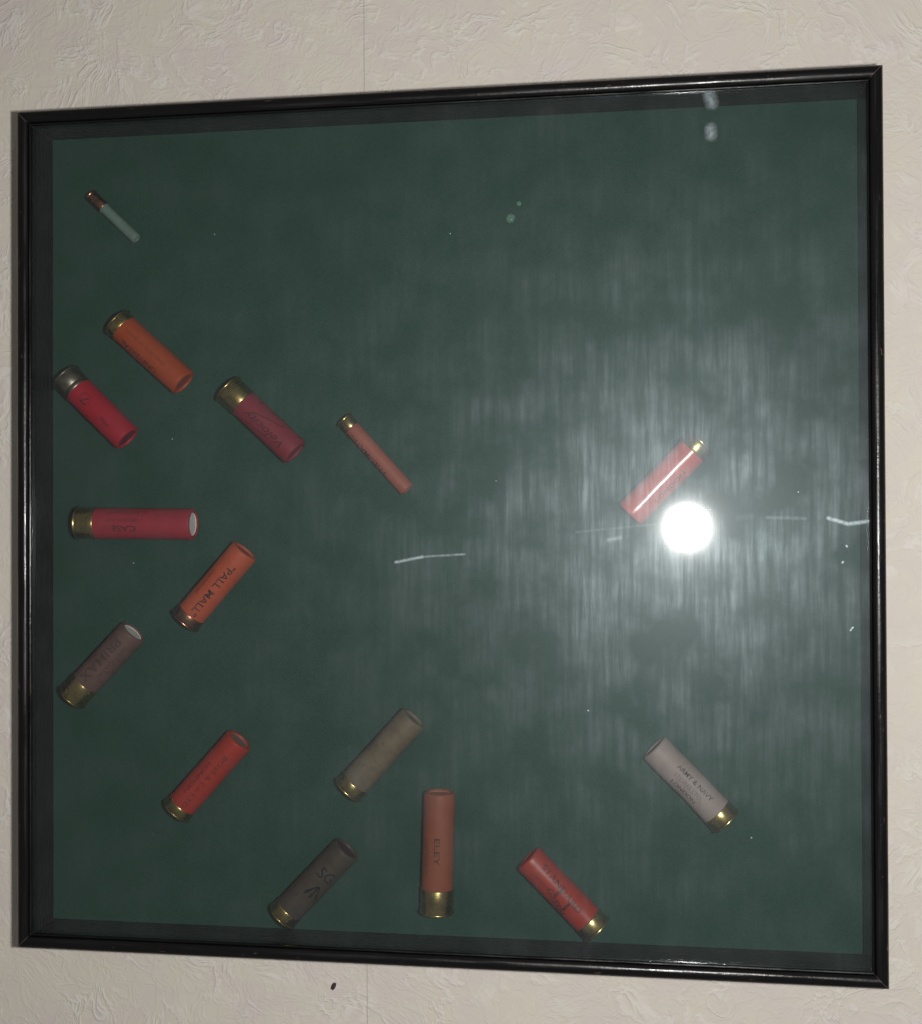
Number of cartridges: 15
